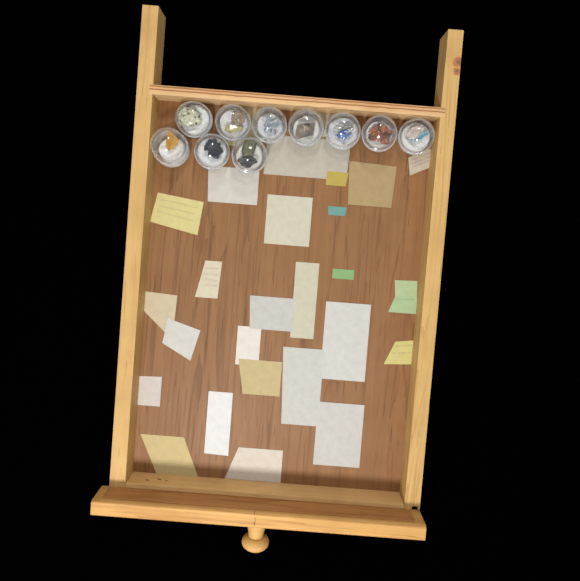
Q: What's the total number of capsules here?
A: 10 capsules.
